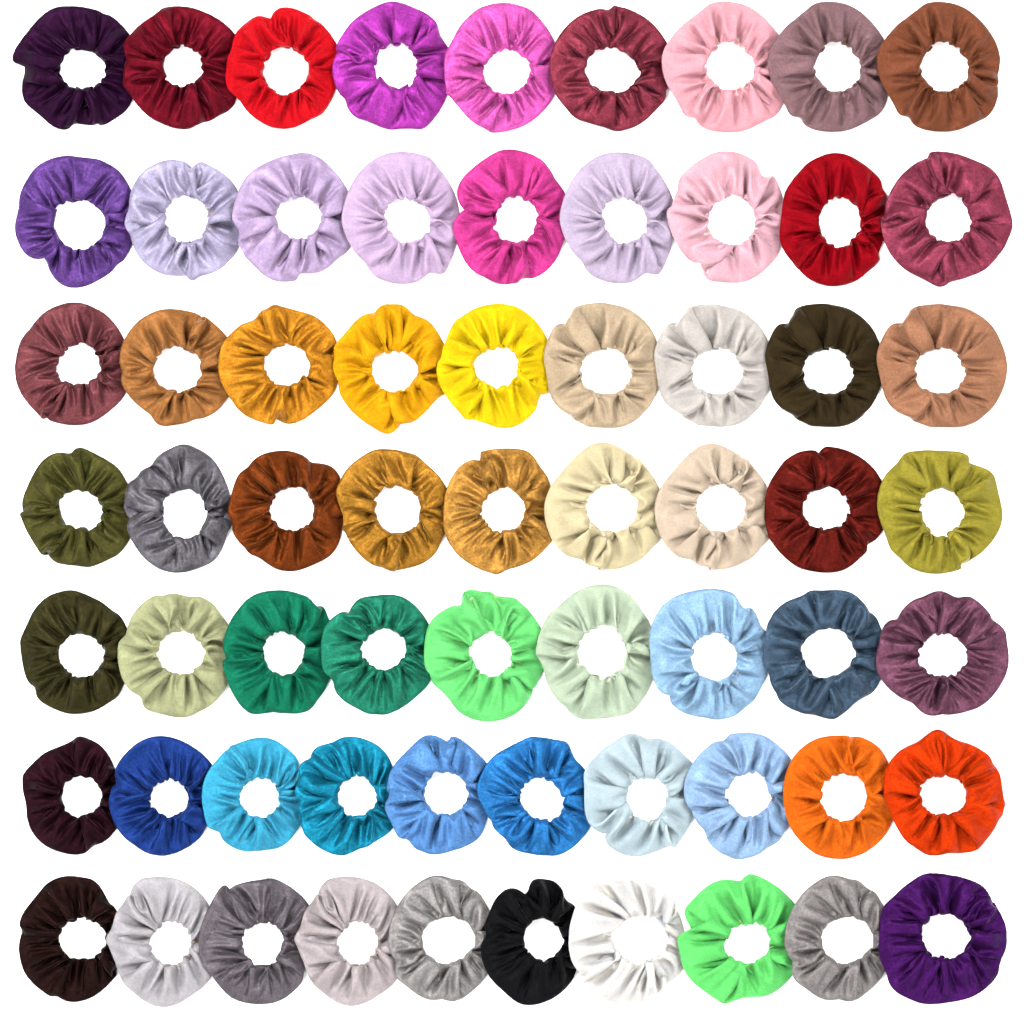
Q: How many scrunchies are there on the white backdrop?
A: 65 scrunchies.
